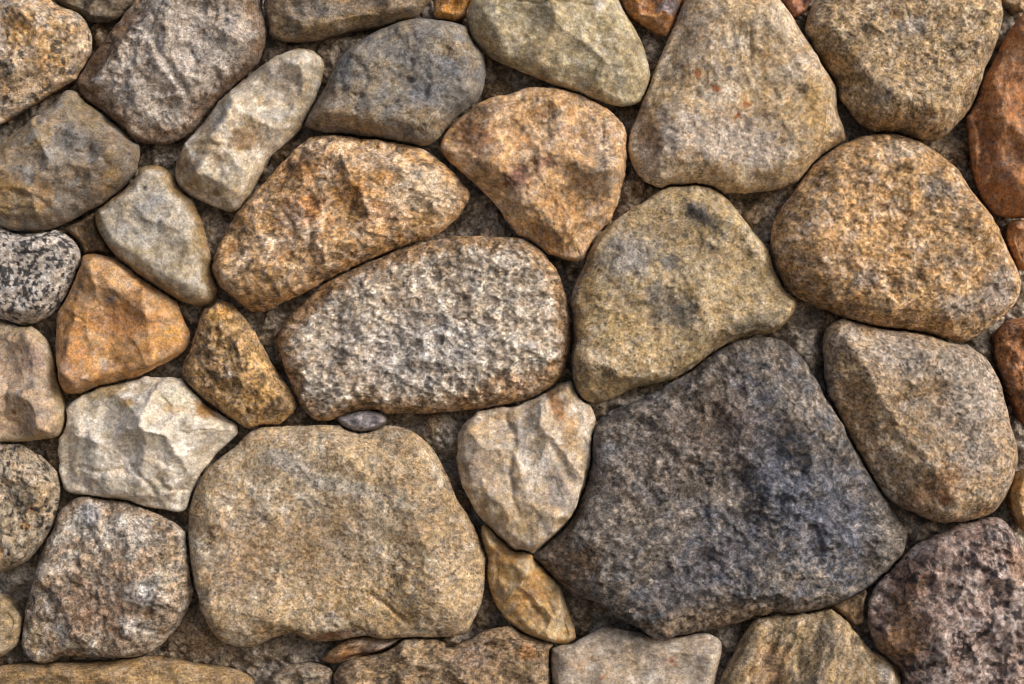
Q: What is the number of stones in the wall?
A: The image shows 47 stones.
